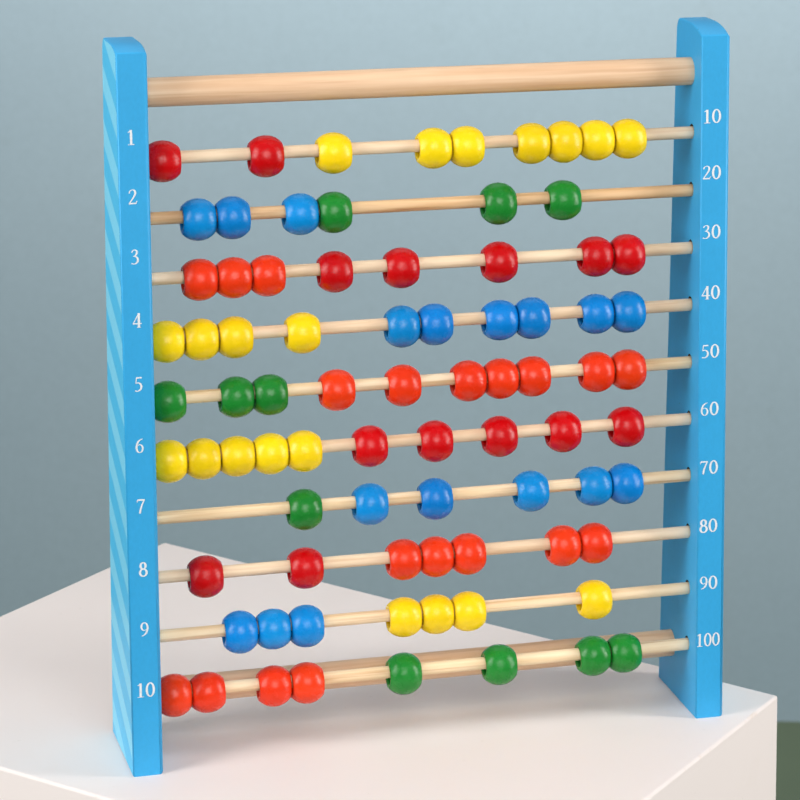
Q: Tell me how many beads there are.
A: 81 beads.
